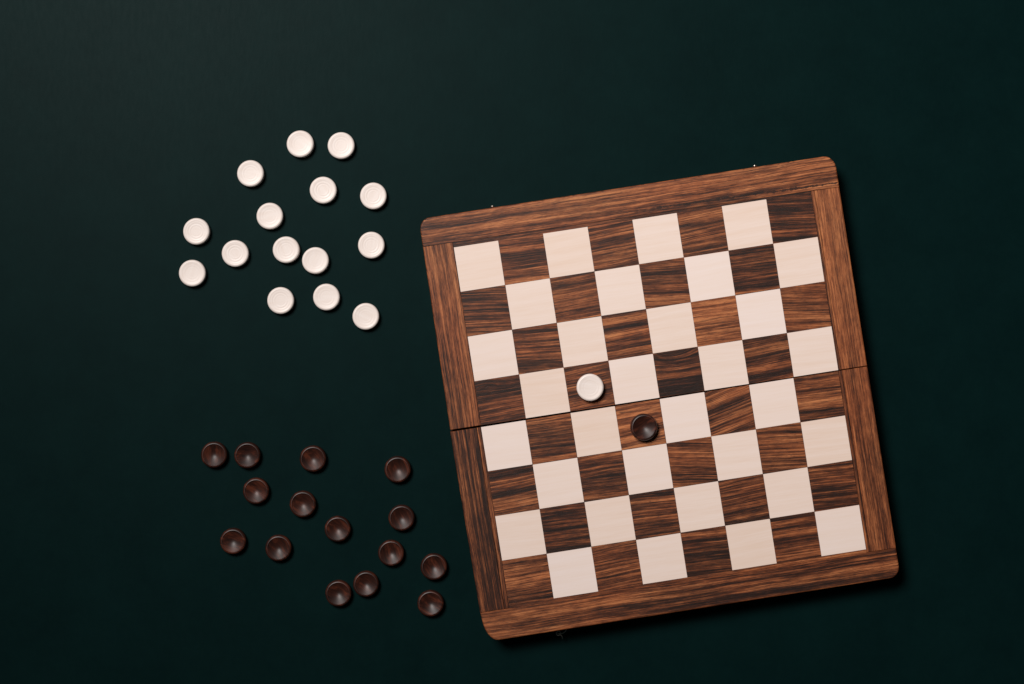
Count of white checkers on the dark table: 16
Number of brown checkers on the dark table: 16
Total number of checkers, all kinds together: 32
